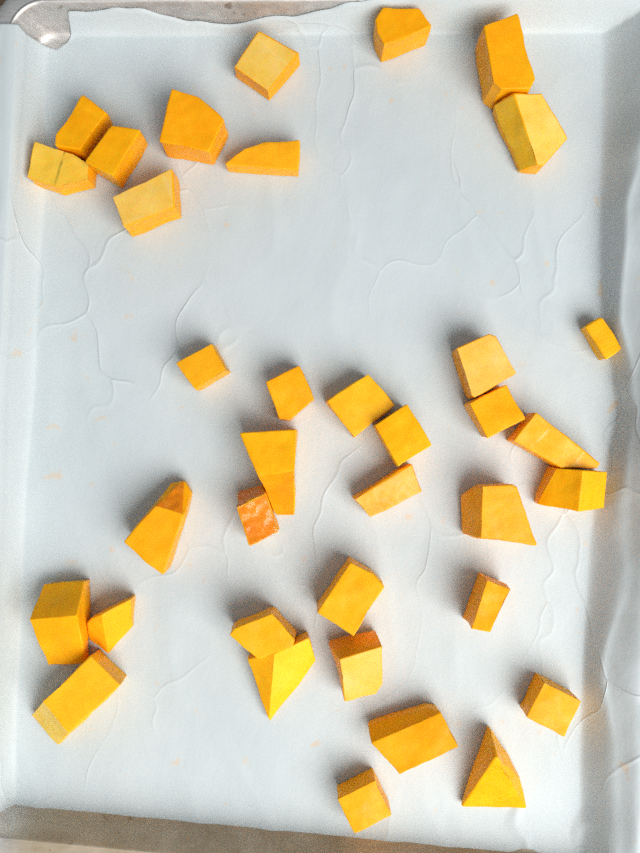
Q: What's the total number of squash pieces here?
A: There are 36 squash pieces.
